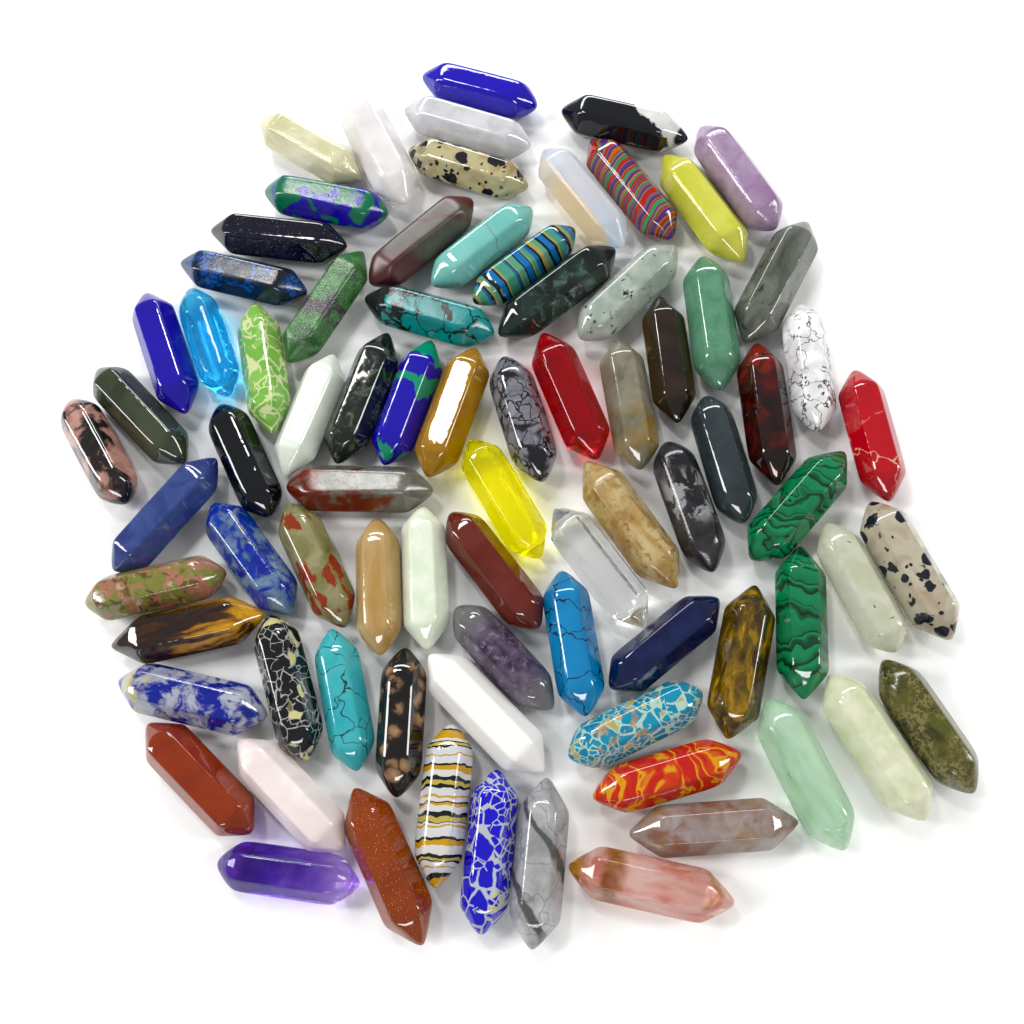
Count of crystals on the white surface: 80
